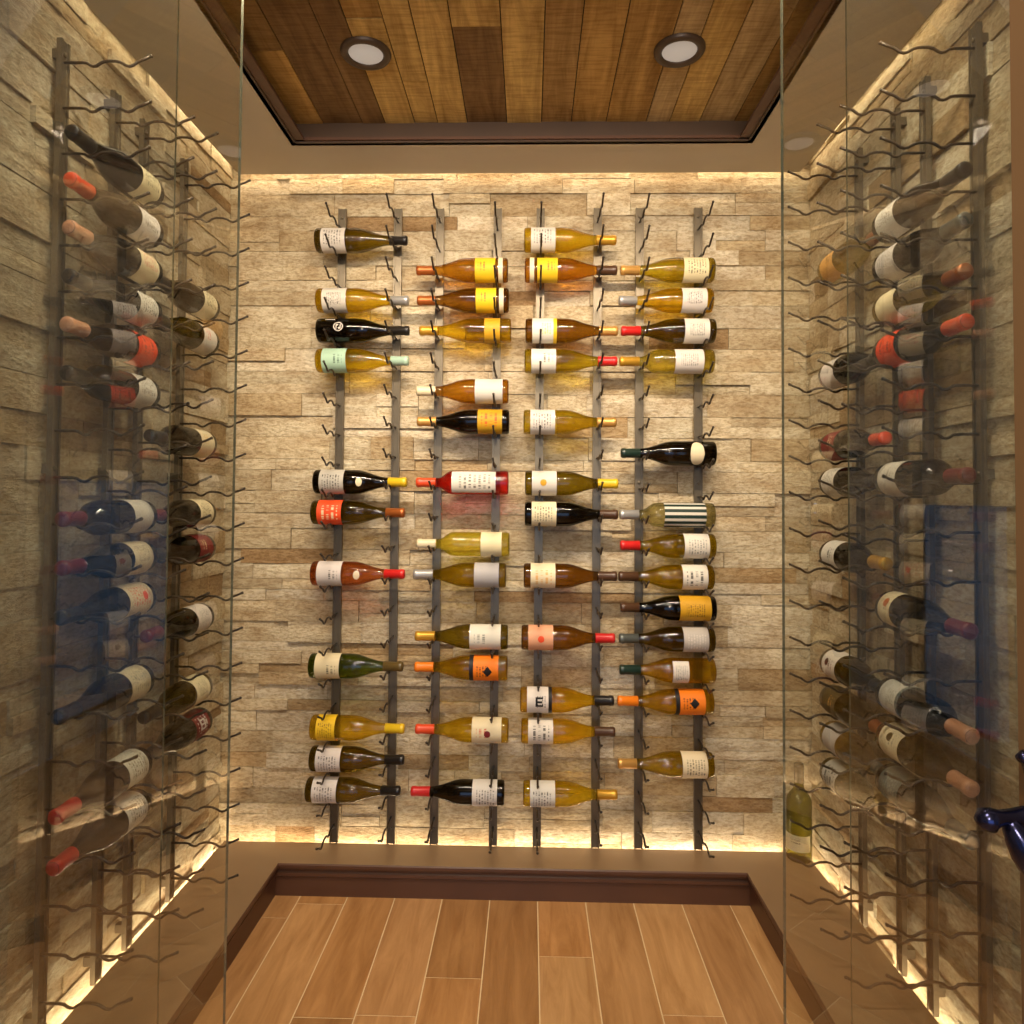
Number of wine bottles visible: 87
